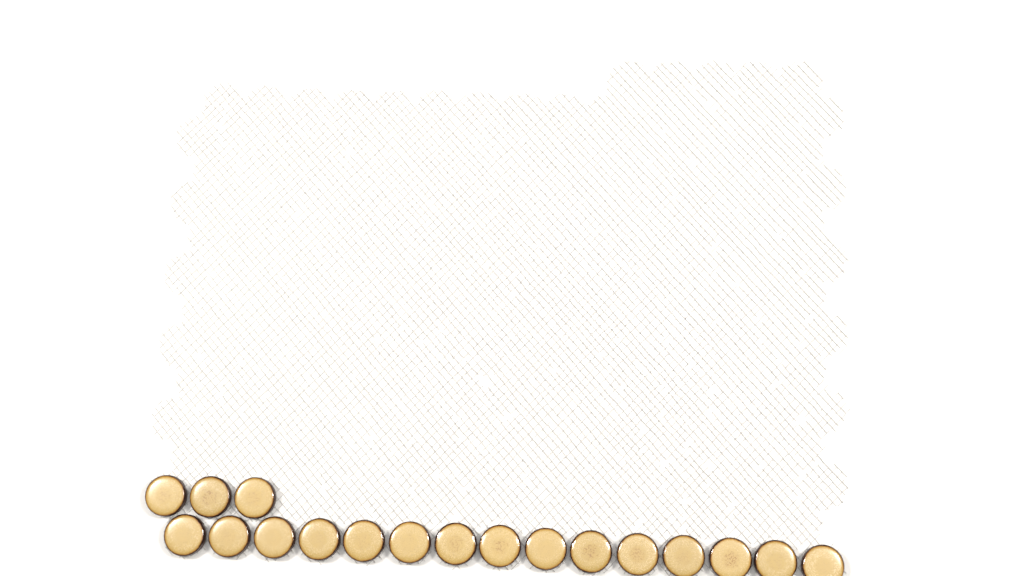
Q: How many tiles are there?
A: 18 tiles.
